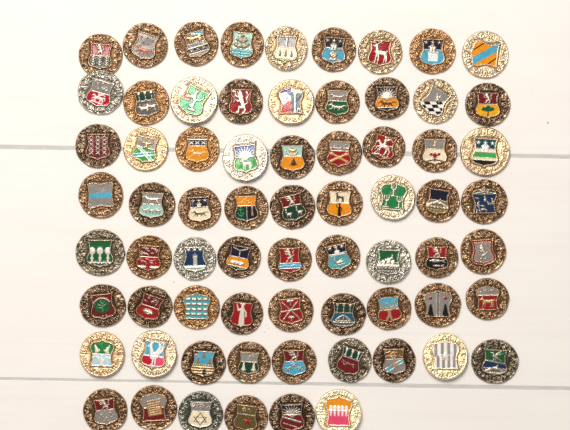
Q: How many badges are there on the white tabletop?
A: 69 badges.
